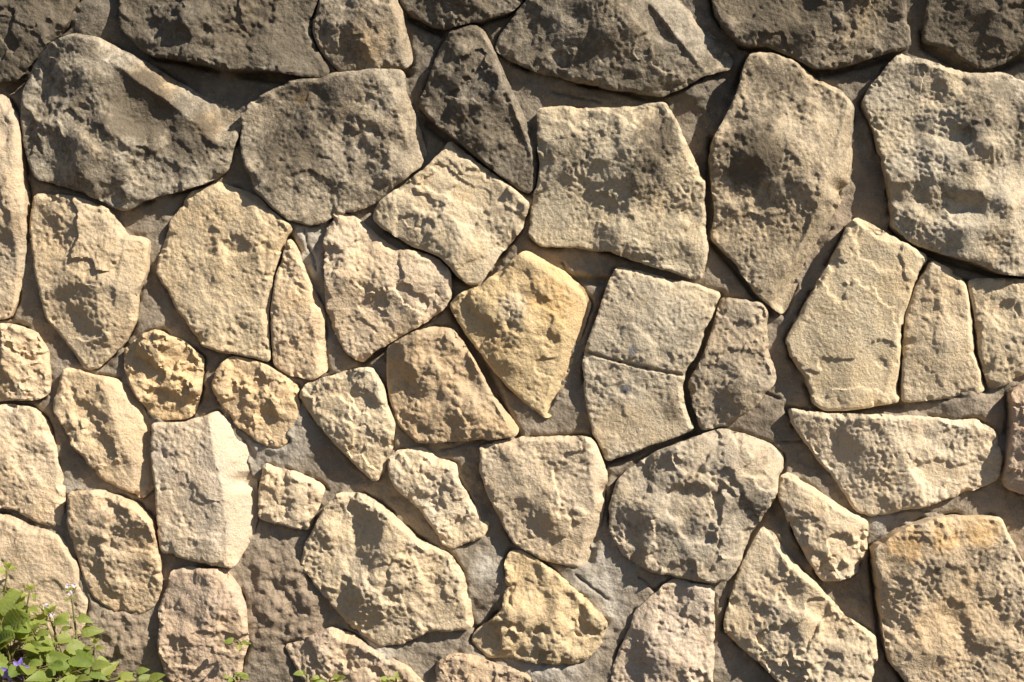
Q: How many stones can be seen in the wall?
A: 50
